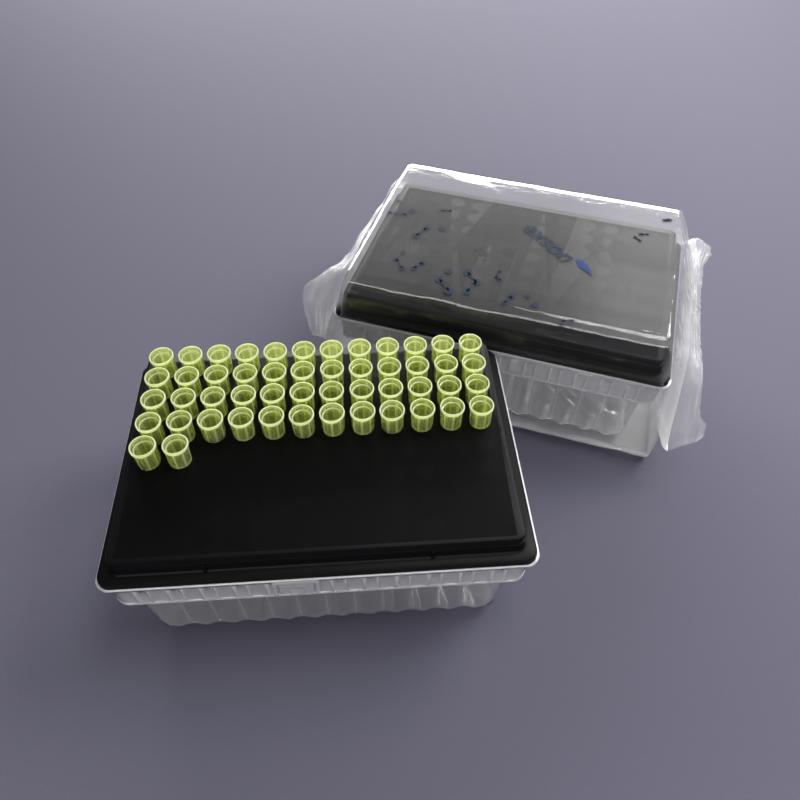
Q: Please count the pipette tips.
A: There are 50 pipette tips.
